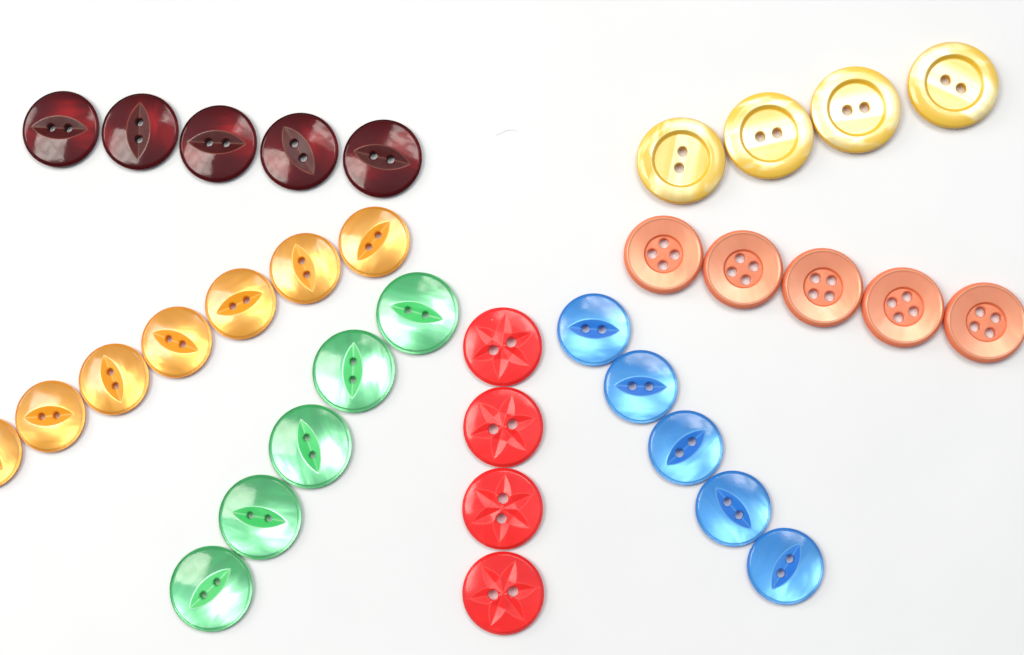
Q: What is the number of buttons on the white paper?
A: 35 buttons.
